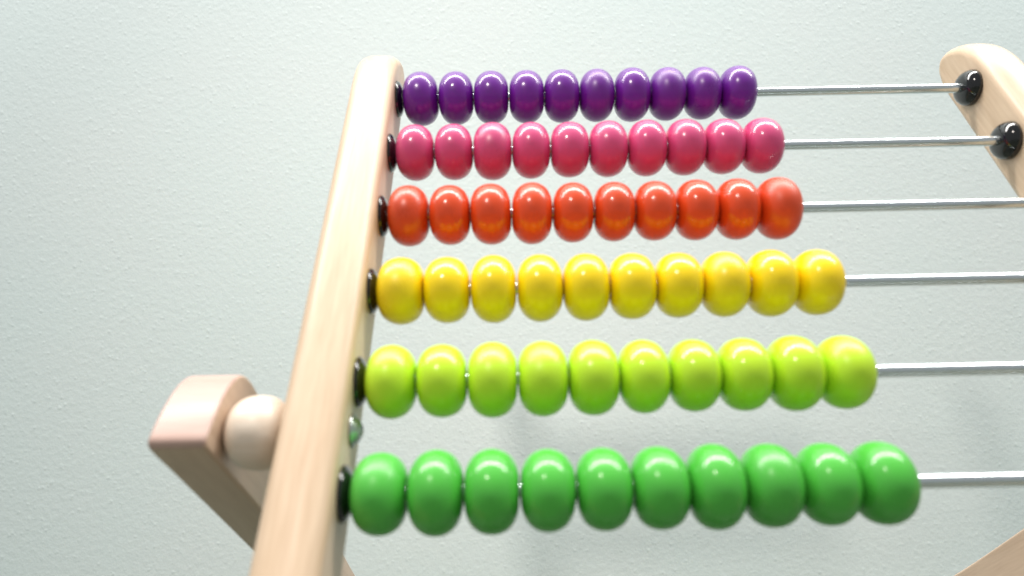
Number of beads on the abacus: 60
